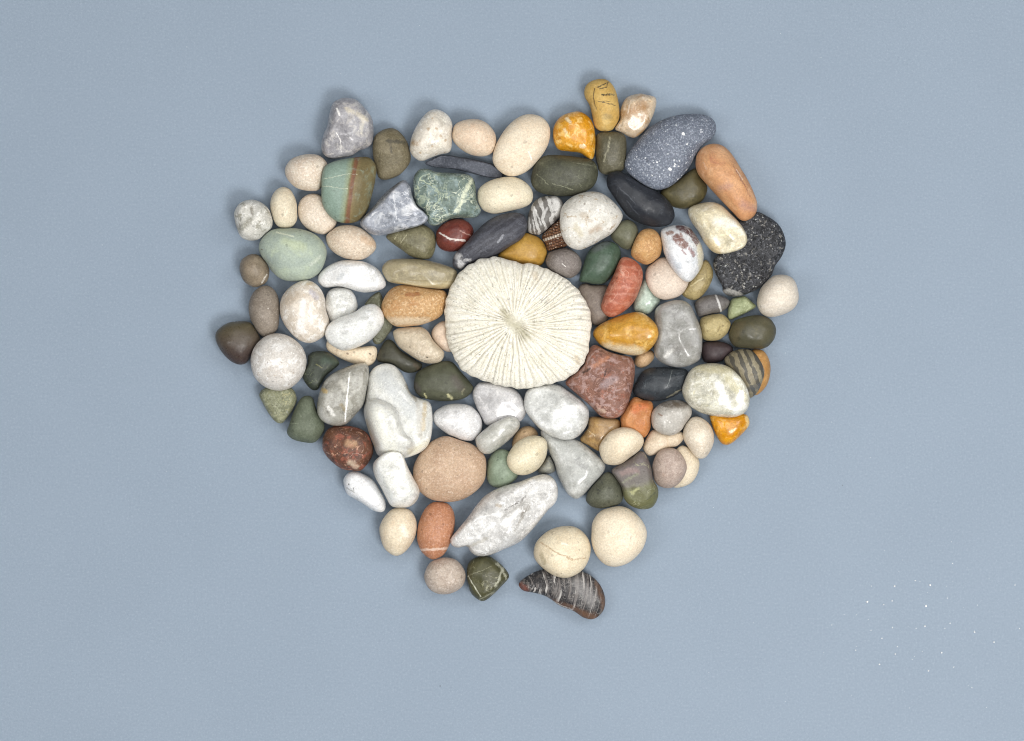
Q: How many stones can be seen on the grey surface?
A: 108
